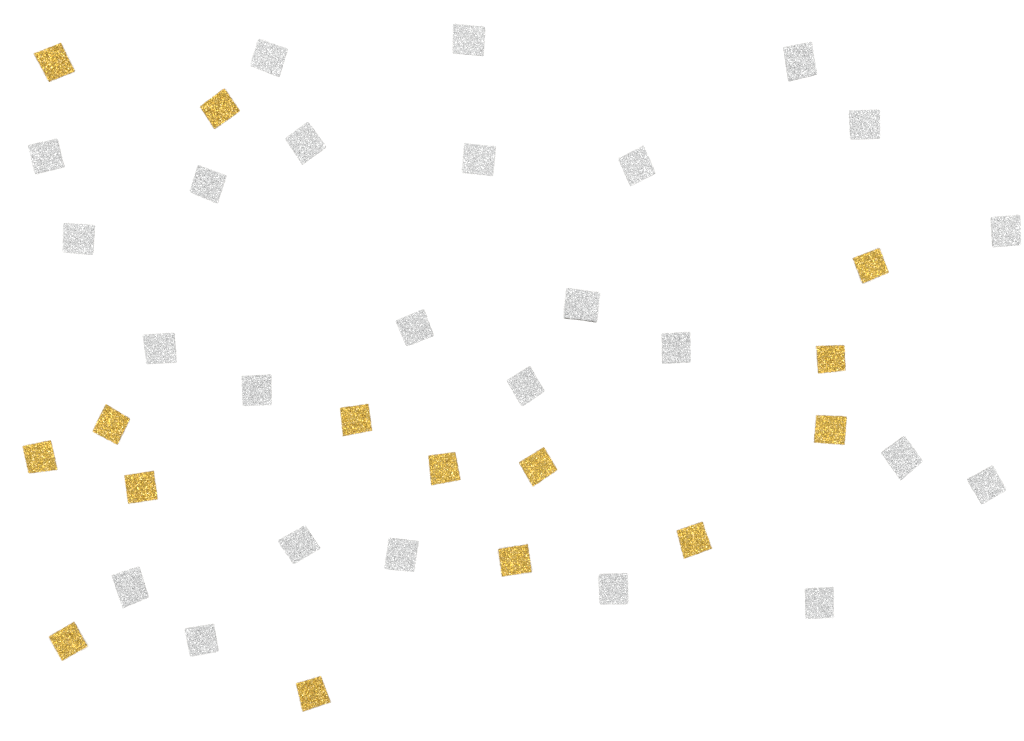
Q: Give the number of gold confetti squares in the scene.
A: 15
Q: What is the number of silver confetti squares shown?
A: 25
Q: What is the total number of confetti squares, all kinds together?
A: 40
